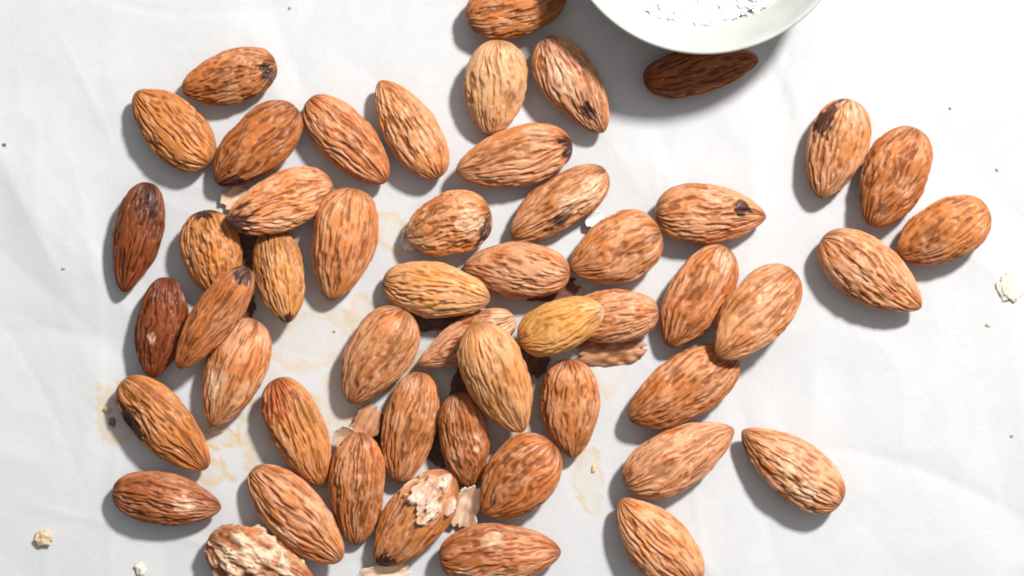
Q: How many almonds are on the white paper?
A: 51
